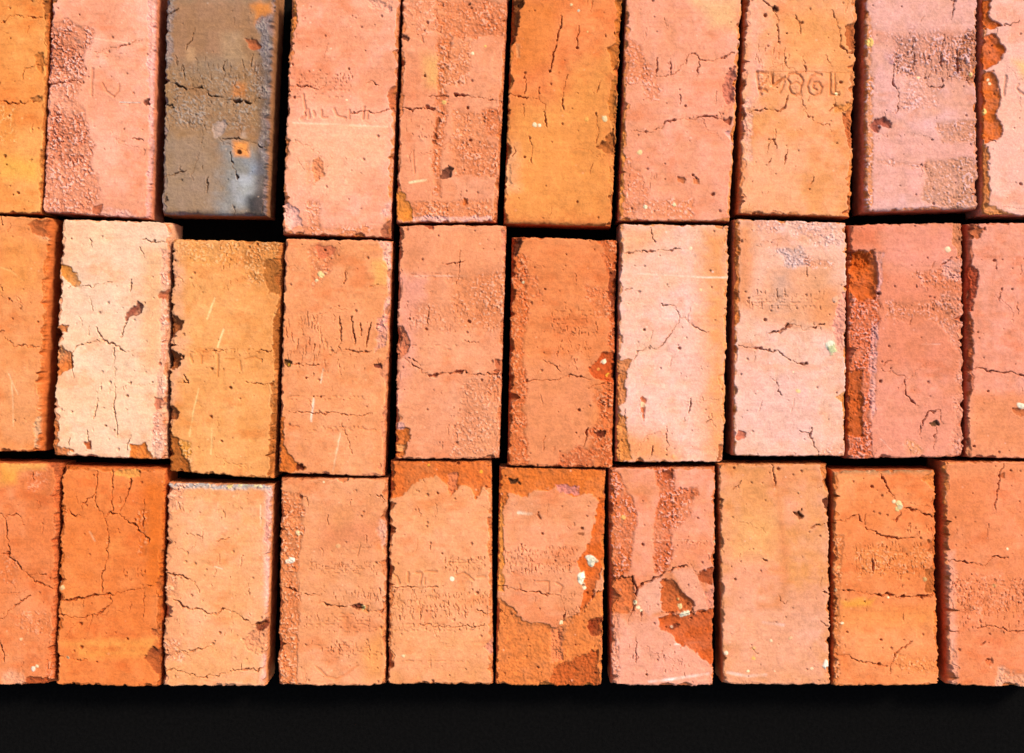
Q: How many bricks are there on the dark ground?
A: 30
